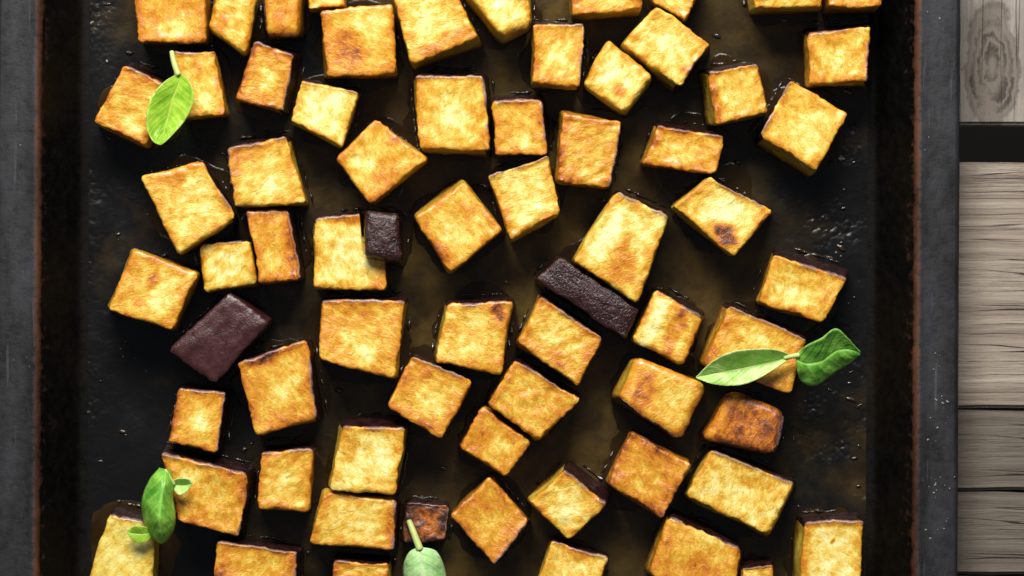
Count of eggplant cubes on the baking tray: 68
